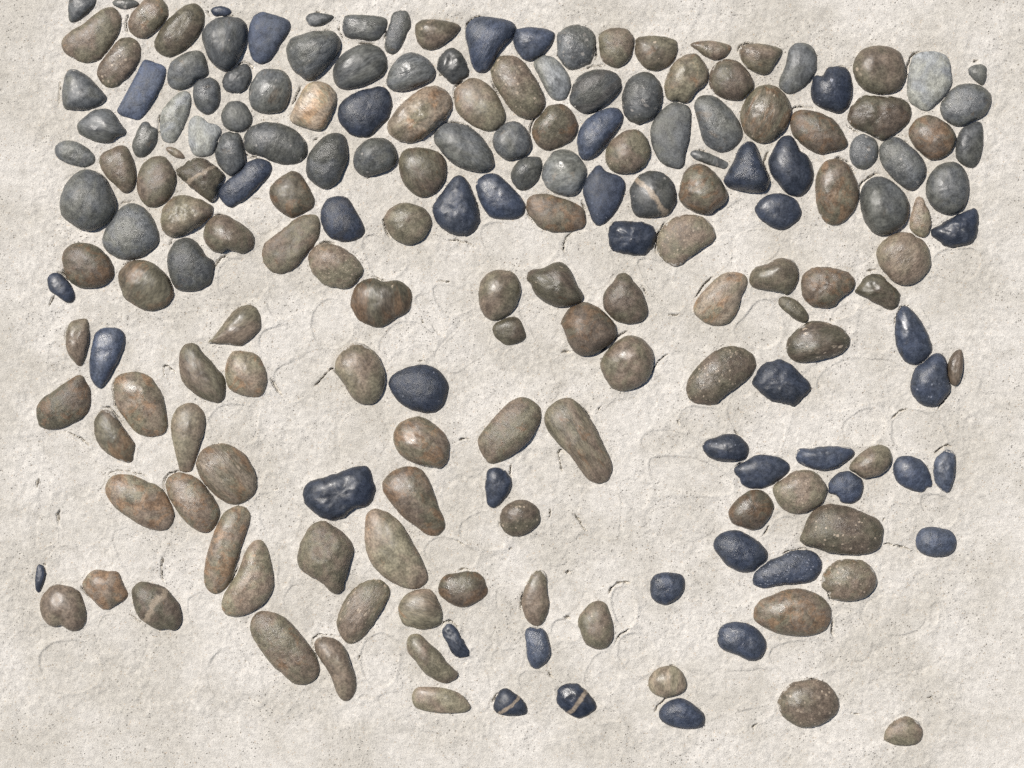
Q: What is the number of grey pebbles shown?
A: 49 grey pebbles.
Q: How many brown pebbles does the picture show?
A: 98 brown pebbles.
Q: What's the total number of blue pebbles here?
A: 43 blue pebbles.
